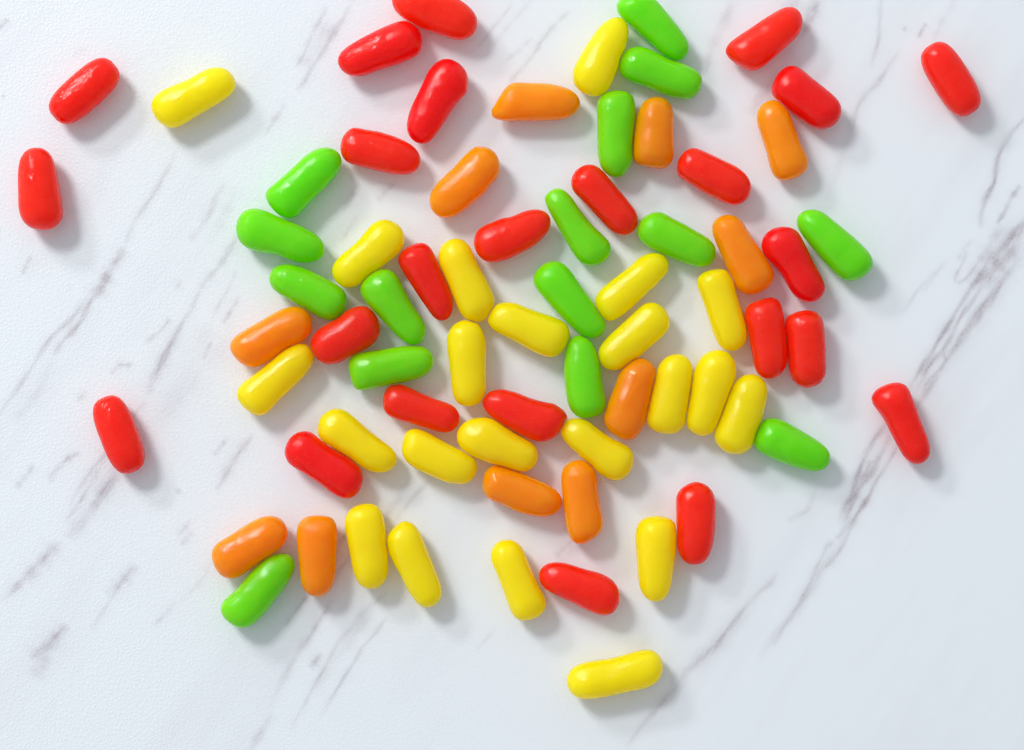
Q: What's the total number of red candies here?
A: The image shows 24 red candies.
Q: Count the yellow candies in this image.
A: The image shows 22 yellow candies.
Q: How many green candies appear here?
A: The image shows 15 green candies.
